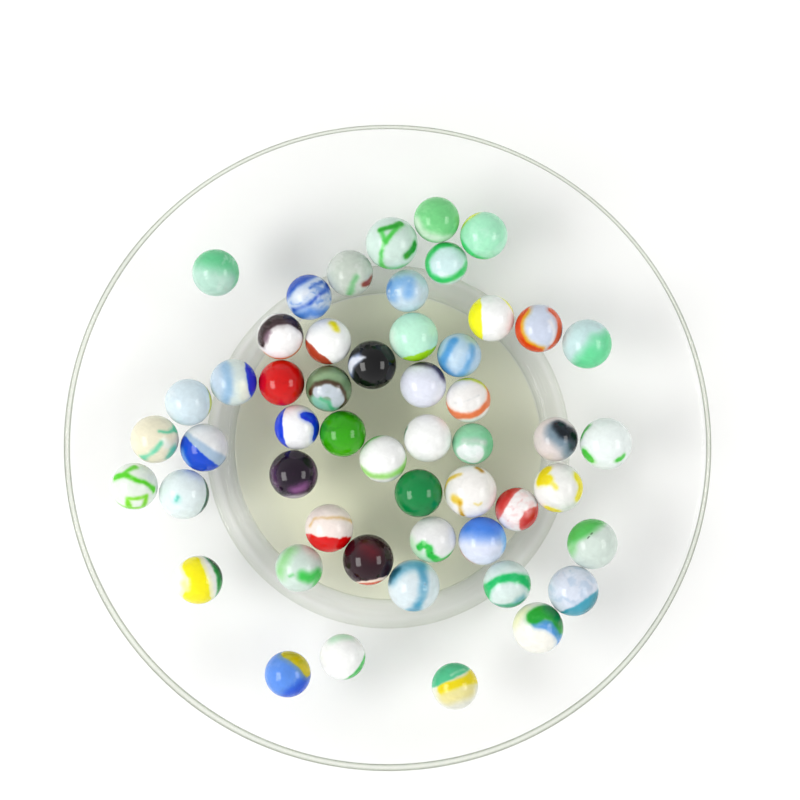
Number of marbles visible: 52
